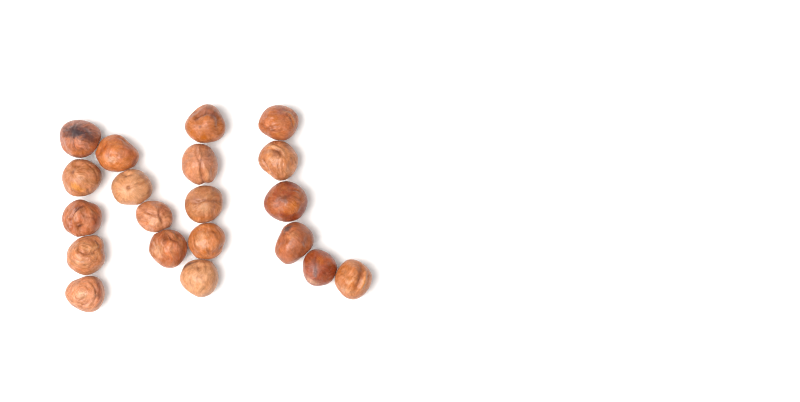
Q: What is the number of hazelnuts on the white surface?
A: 20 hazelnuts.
